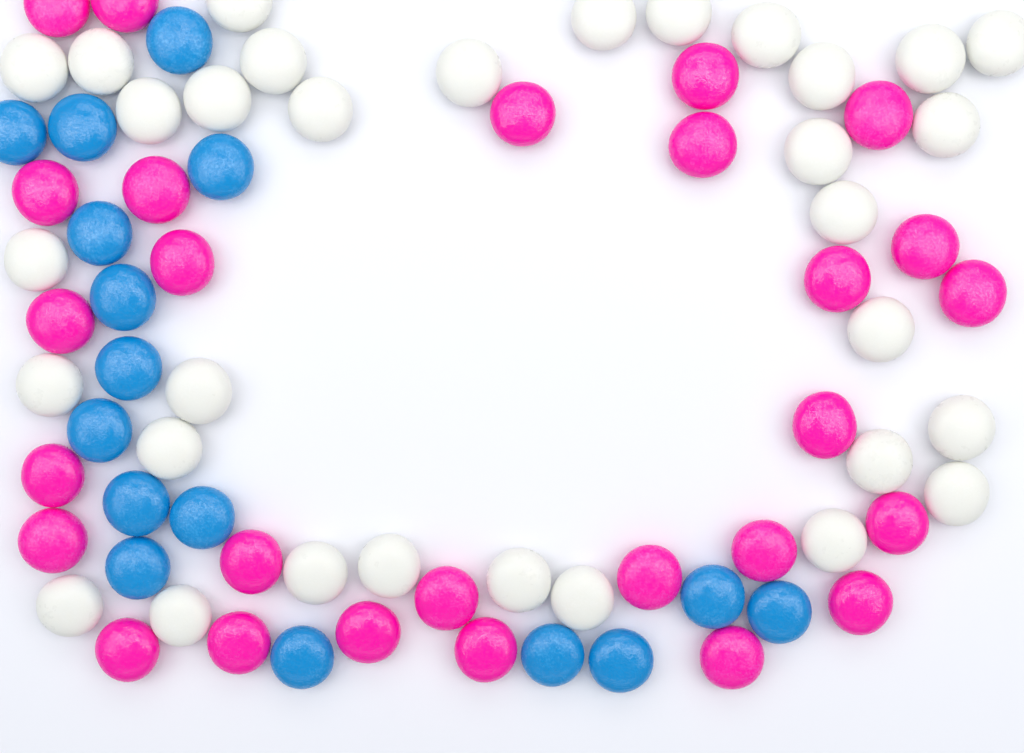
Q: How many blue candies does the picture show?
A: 16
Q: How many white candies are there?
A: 32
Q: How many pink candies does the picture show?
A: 27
